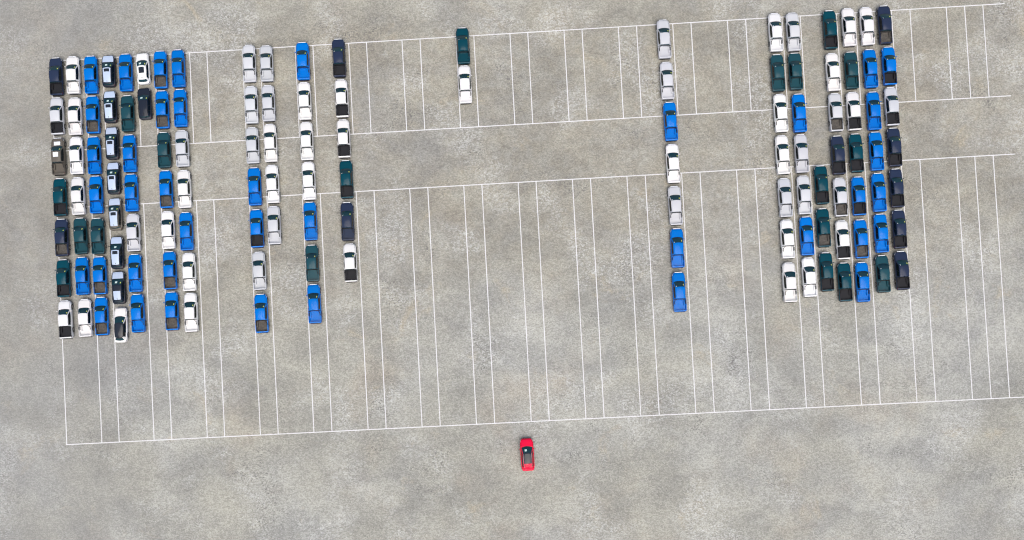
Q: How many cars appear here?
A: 11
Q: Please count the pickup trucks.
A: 121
